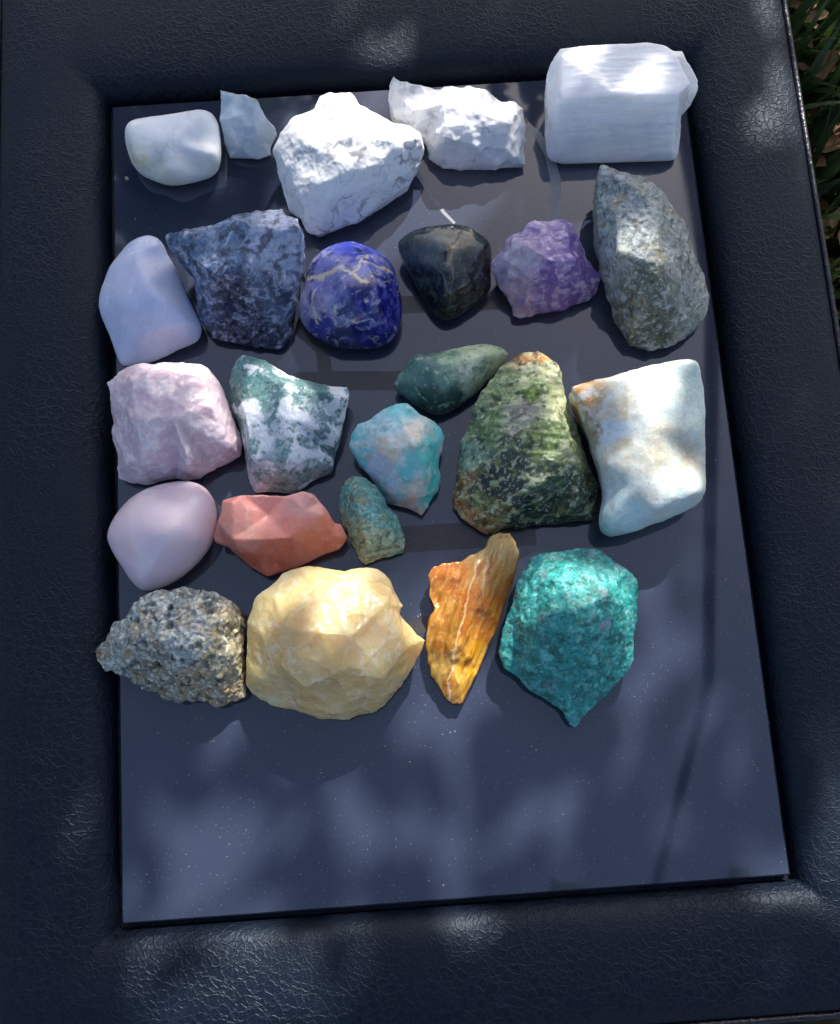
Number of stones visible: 24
